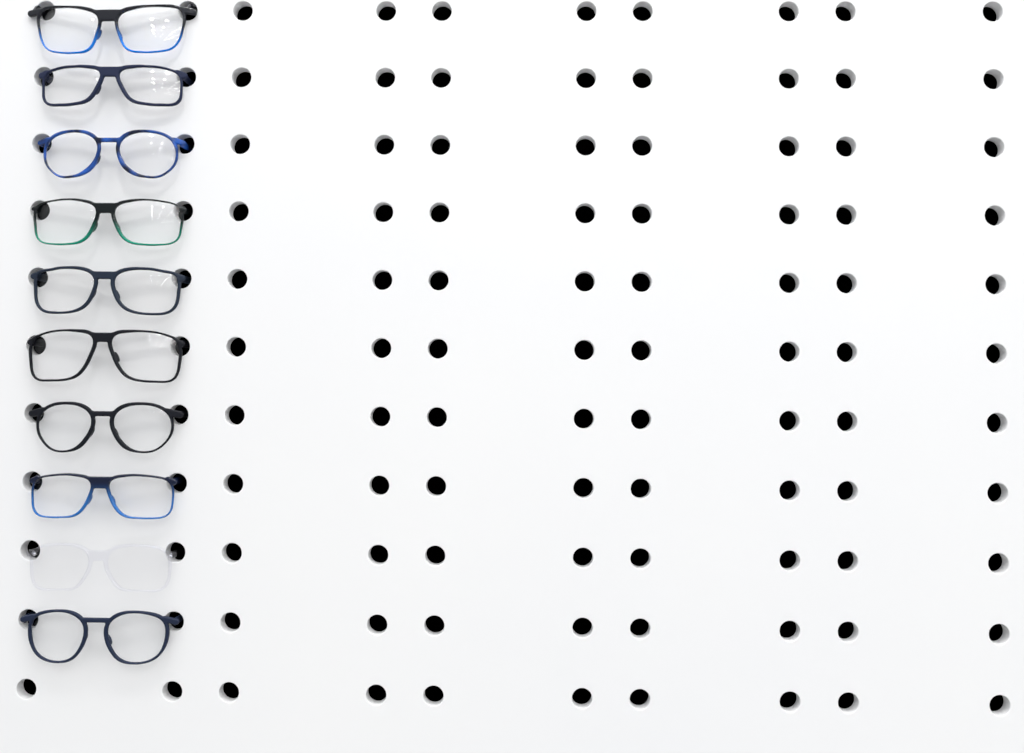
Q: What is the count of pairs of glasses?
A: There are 10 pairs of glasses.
